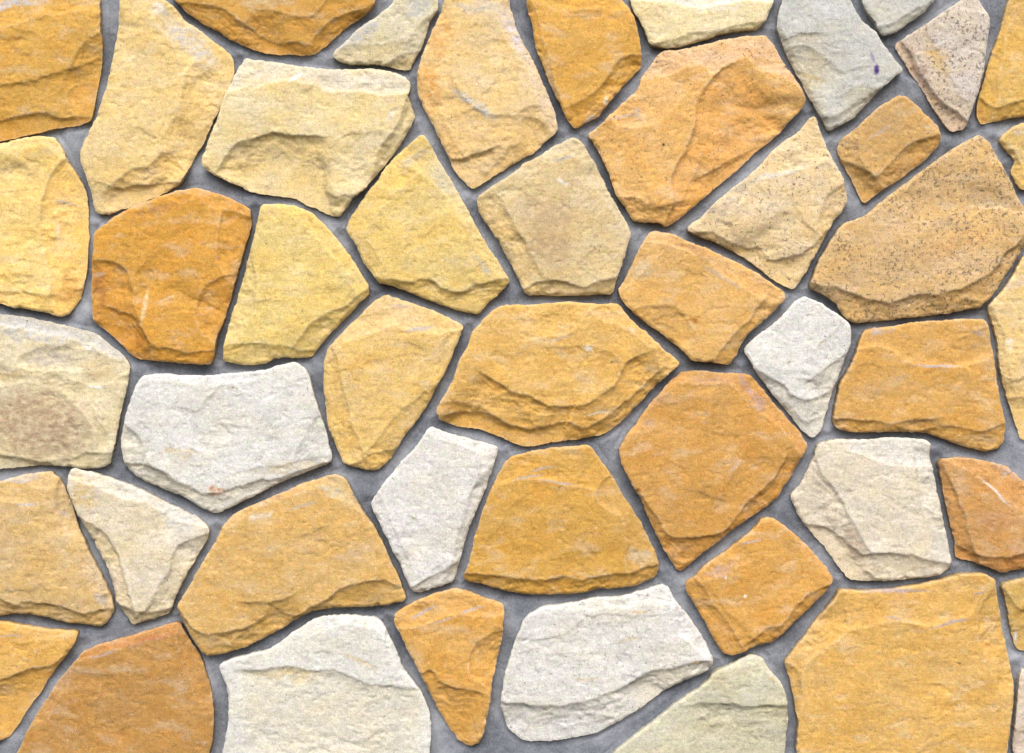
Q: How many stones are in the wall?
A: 48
